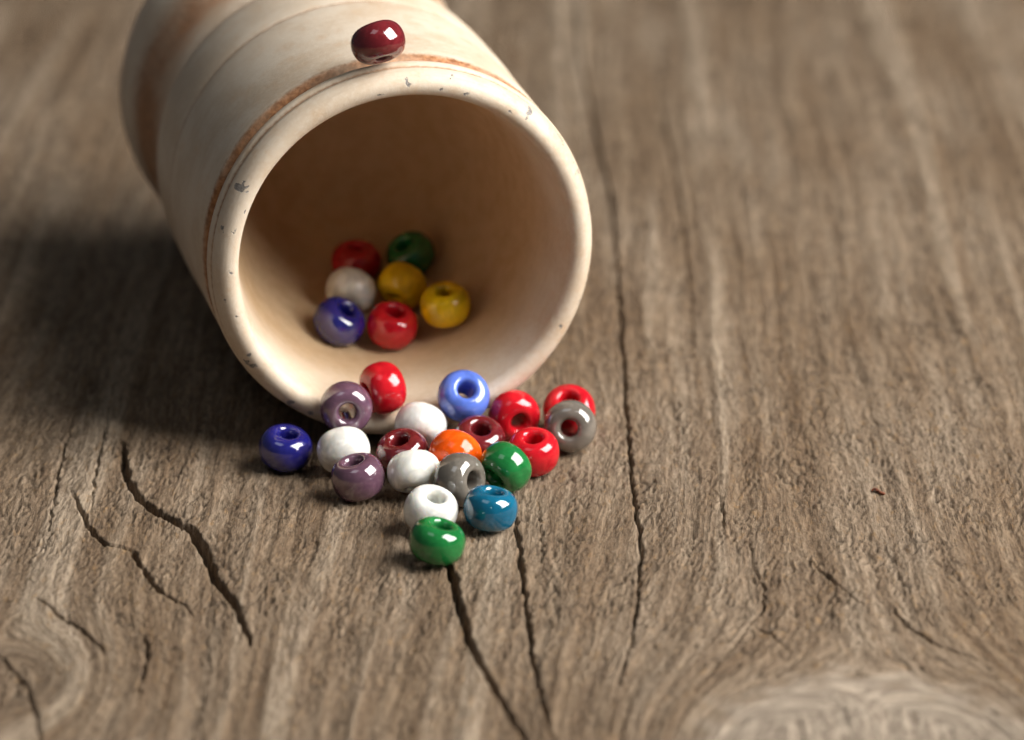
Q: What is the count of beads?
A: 28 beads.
